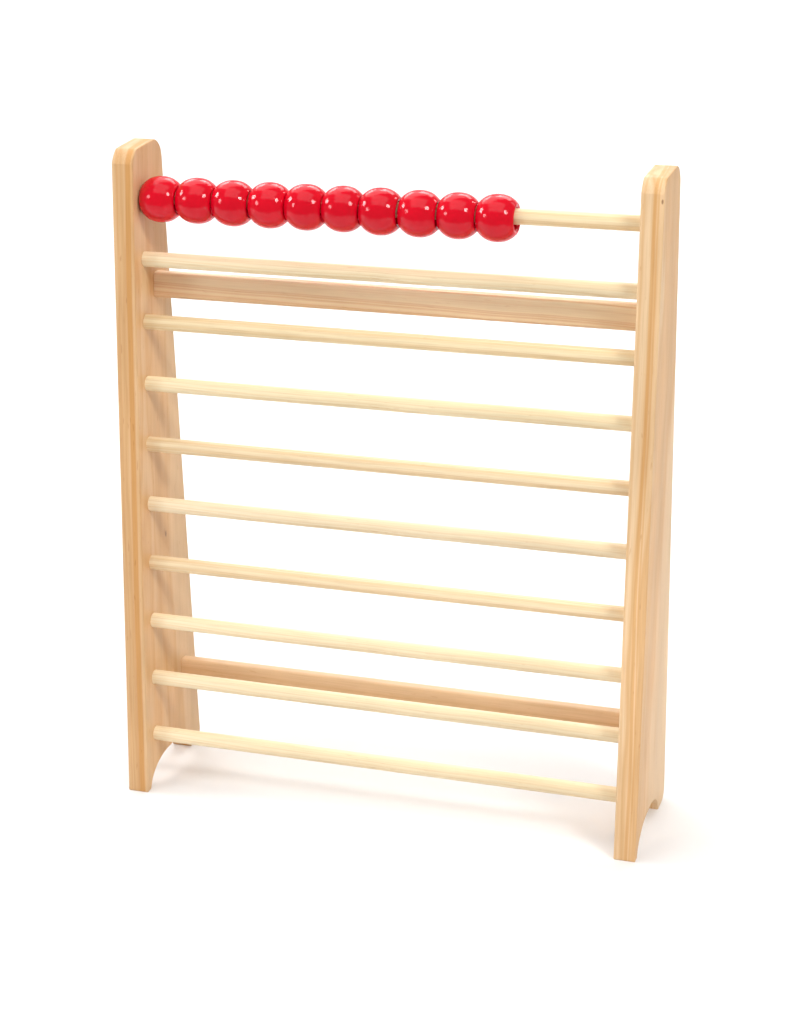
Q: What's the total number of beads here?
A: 10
